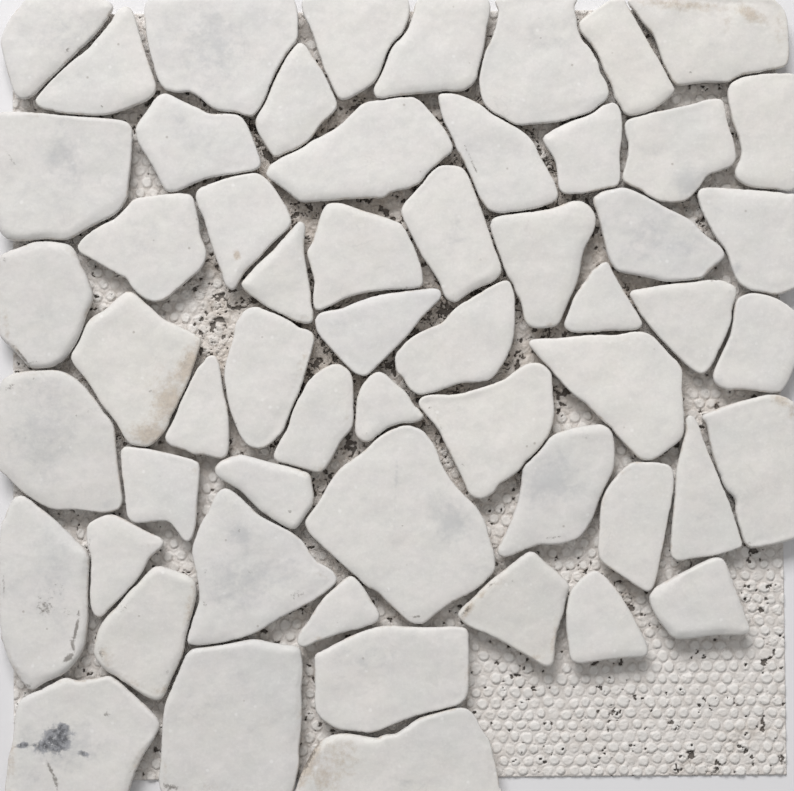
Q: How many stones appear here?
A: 57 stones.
